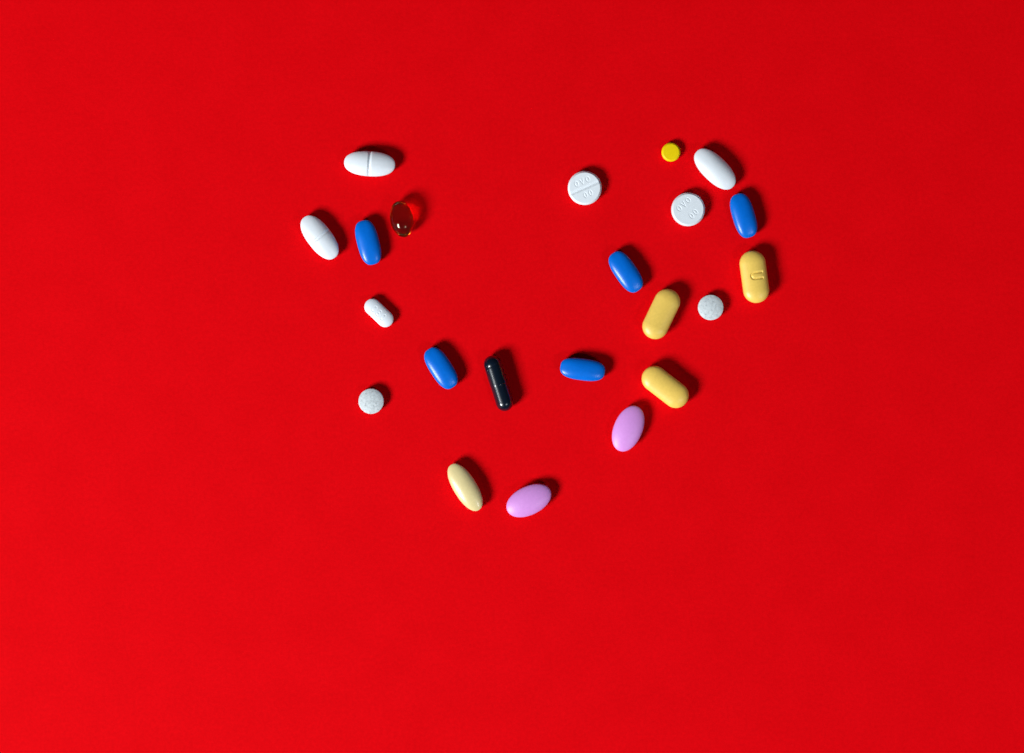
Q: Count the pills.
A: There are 22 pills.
